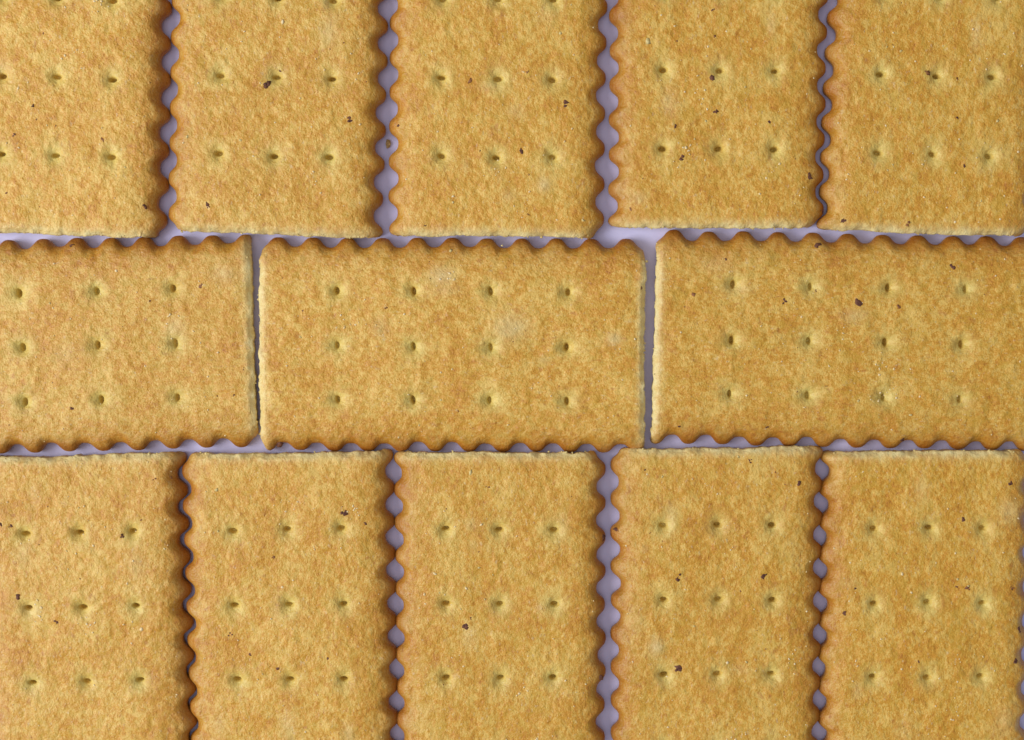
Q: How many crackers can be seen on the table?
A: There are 13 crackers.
